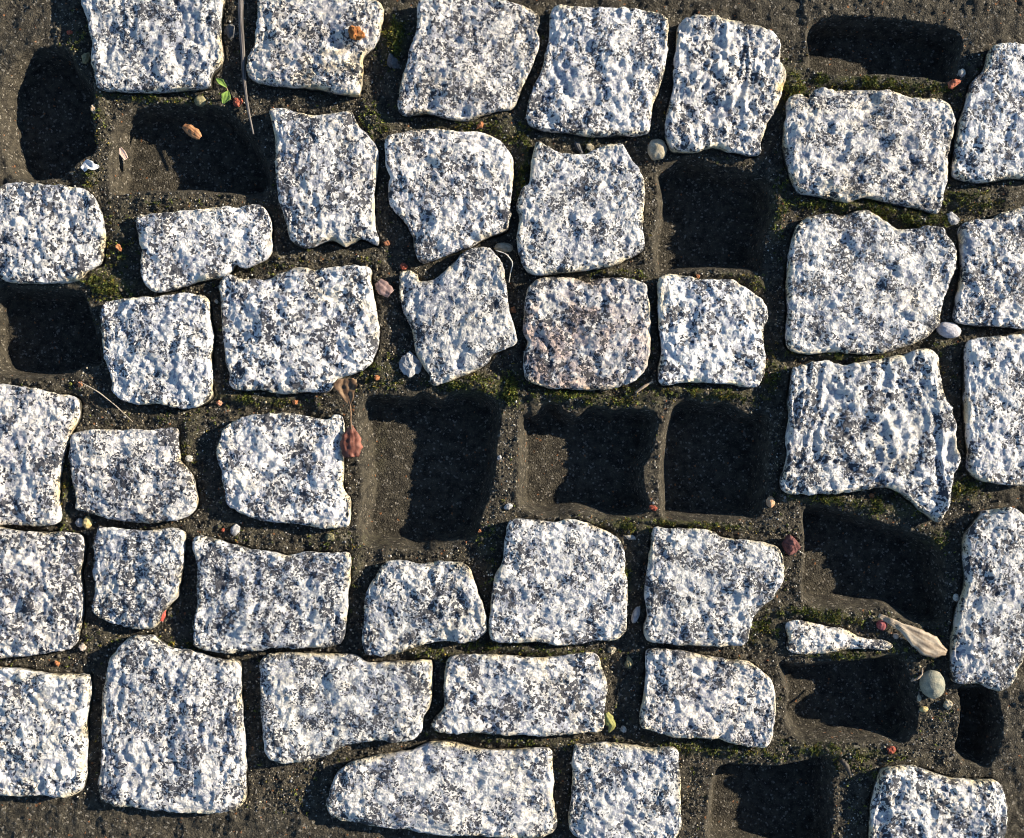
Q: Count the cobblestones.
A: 40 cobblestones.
